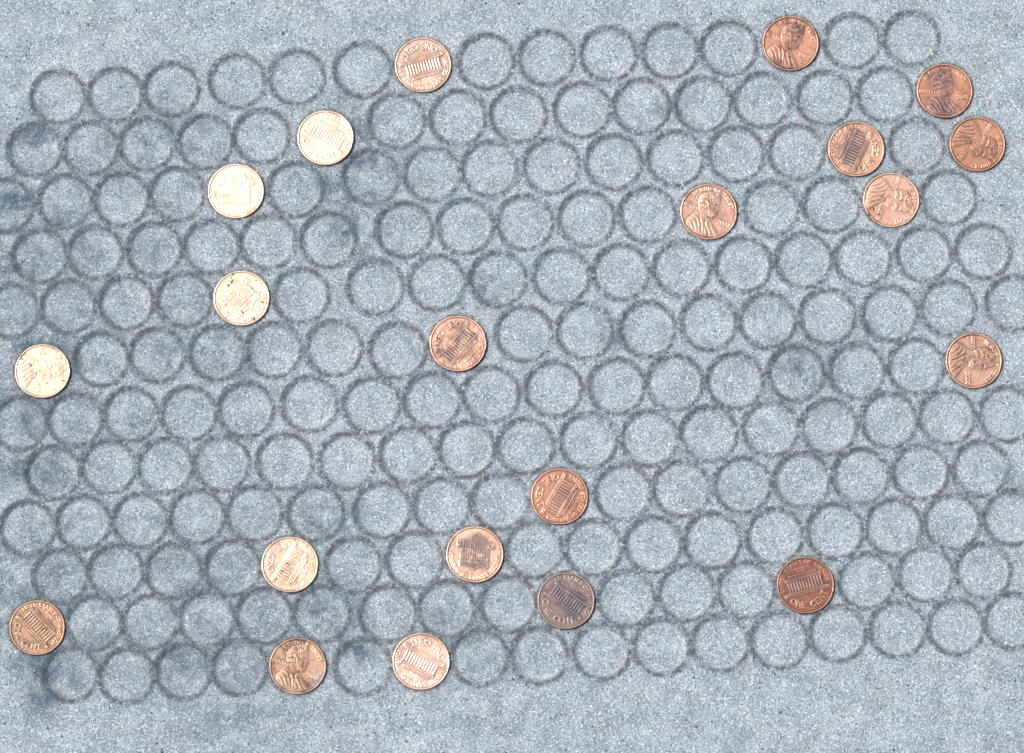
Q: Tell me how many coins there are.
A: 21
